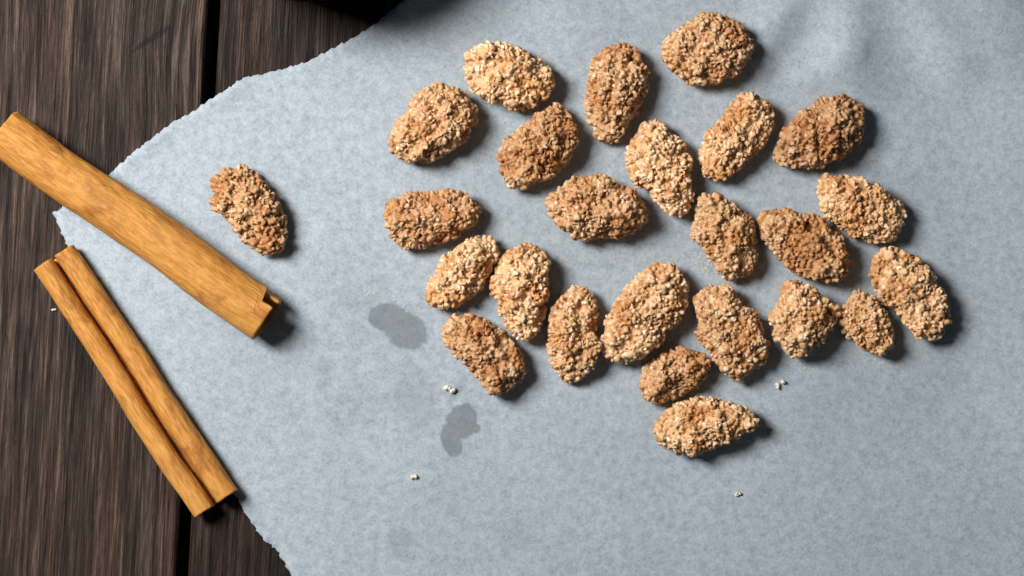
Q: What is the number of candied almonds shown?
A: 25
